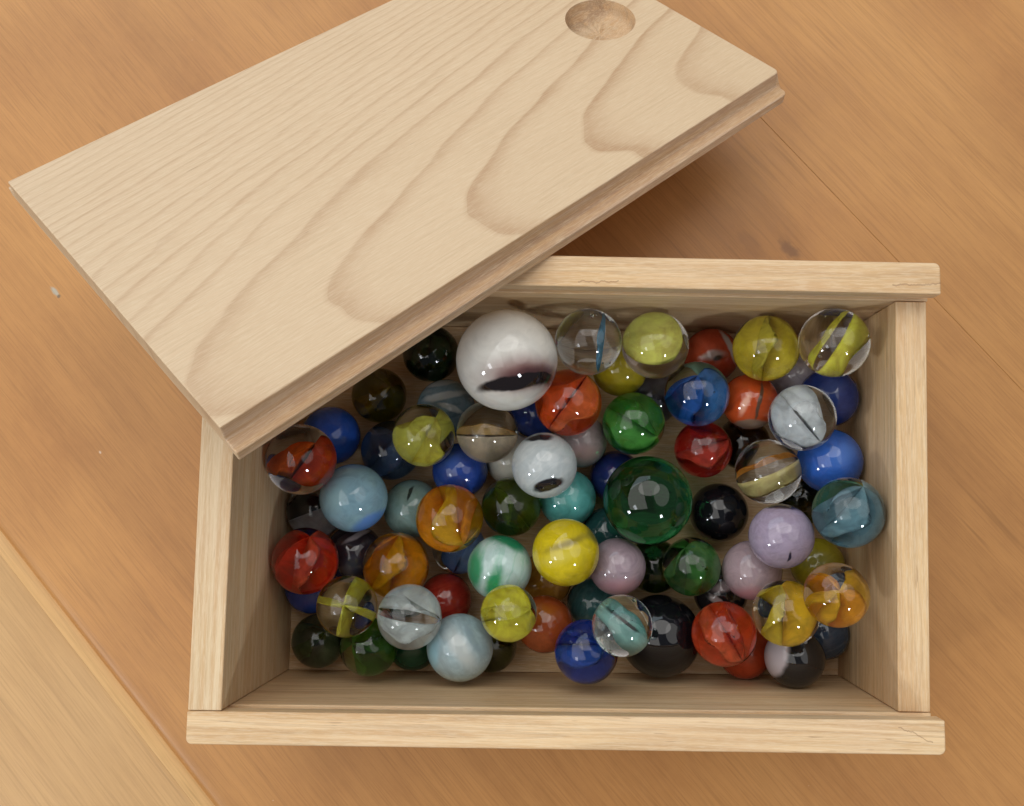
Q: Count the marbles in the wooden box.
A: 79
